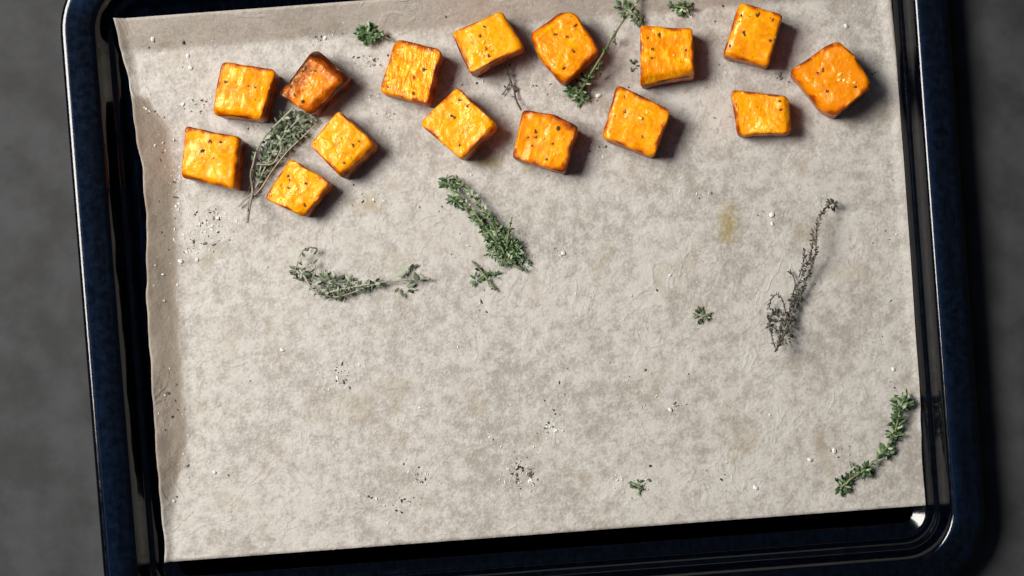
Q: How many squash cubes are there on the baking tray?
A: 15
